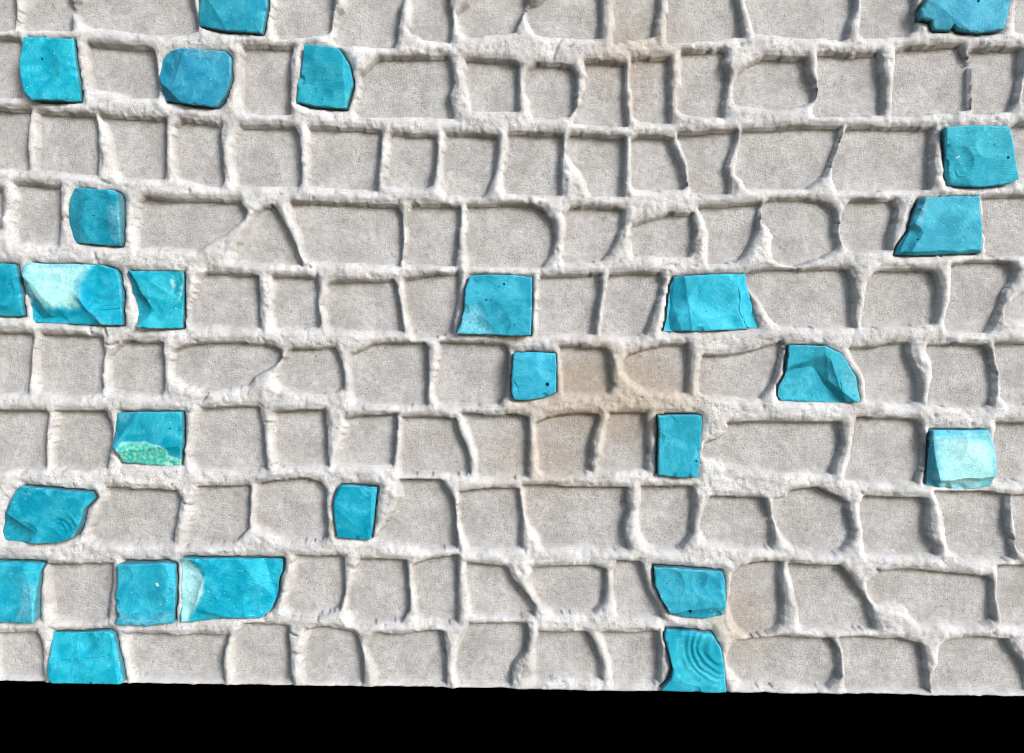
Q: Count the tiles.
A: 26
